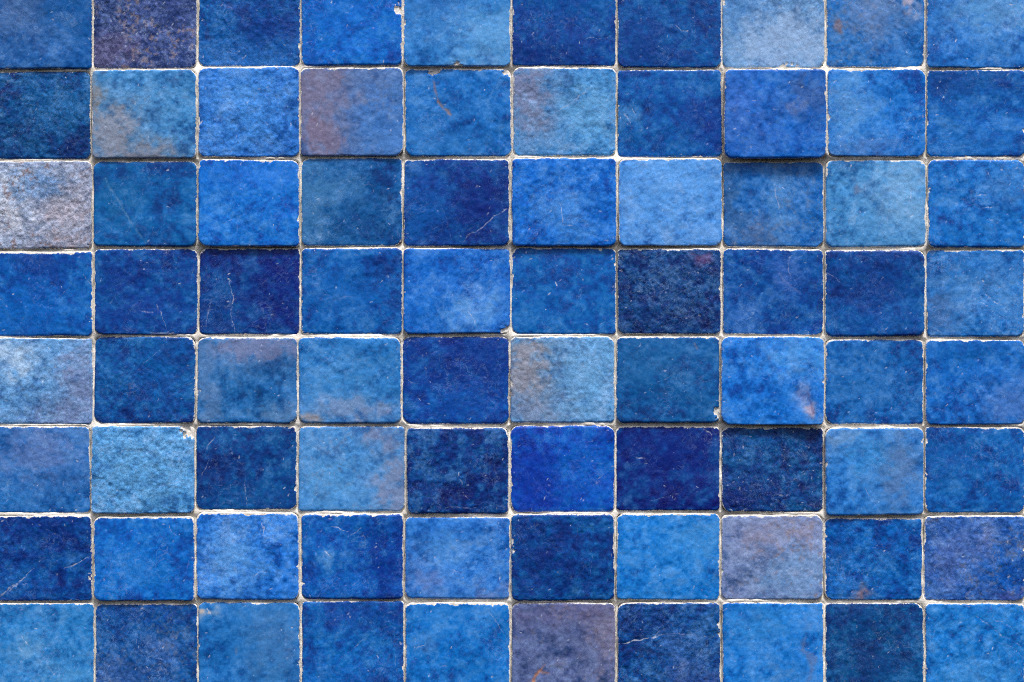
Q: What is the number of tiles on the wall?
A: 80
